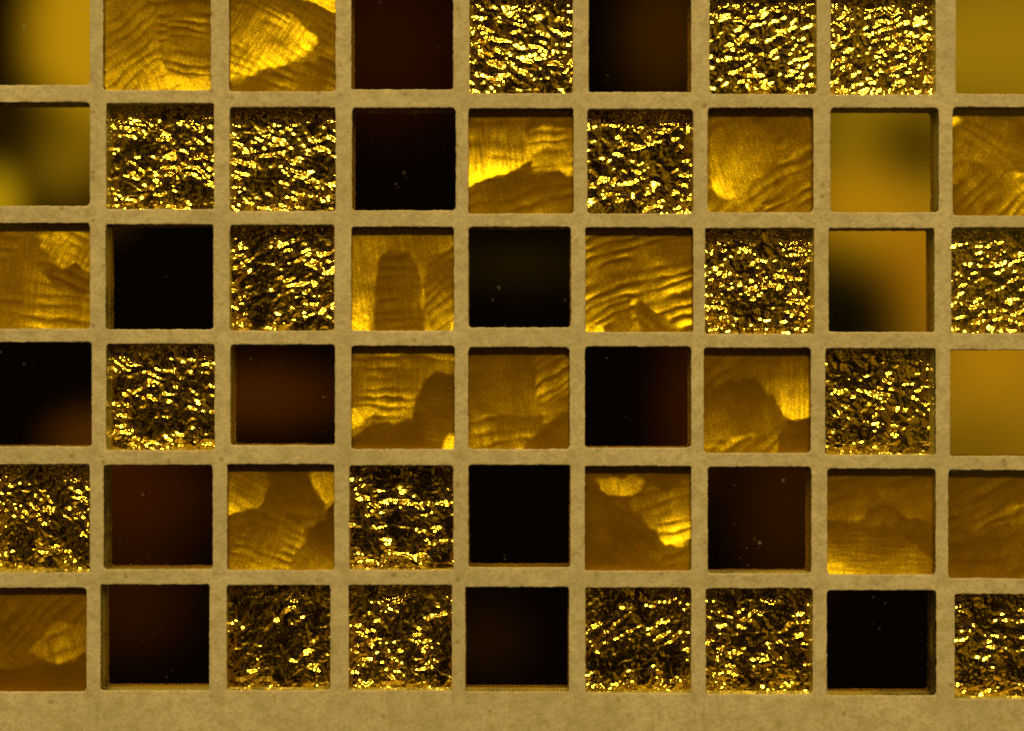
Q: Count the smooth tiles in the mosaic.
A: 20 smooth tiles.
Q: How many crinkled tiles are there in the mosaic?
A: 18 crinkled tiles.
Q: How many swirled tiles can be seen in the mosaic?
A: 16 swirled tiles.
